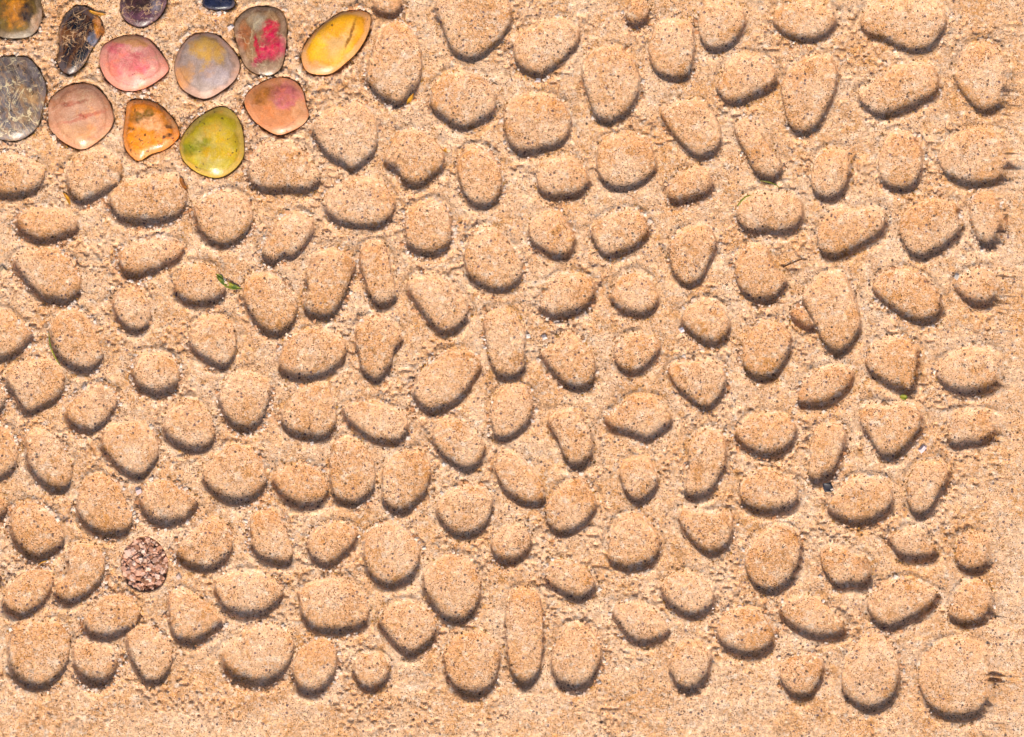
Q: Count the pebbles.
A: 13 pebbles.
